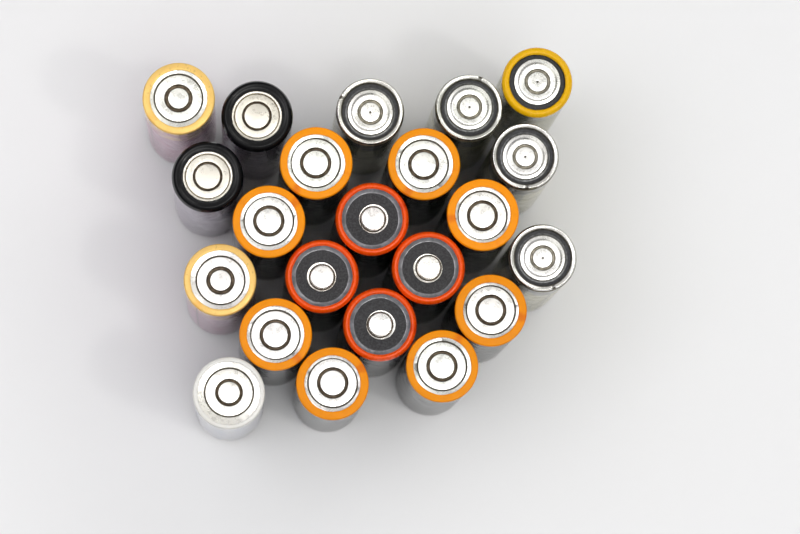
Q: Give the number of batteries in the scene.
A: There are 22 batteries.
